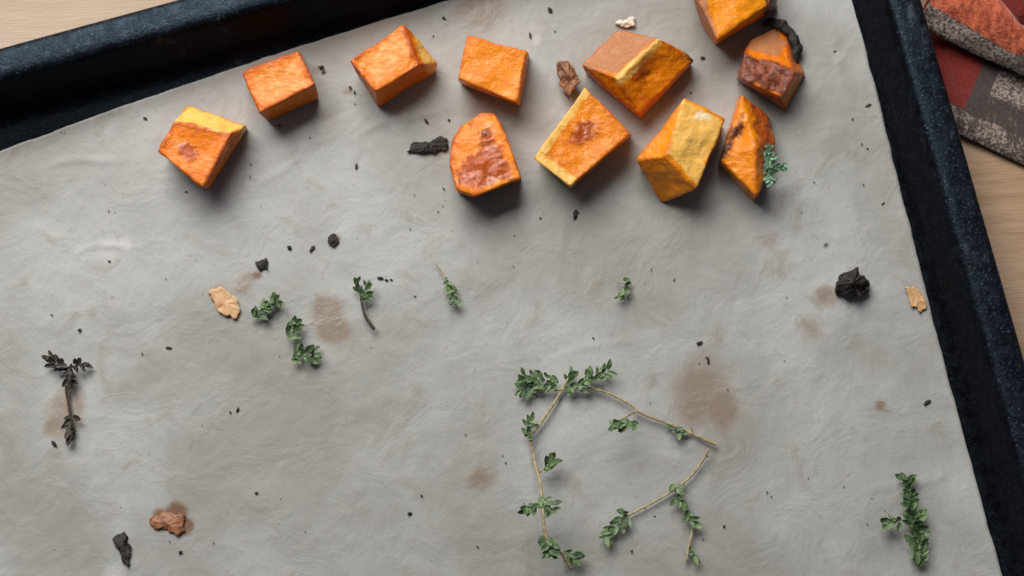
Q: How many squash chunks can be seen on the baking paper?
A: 11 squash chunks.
